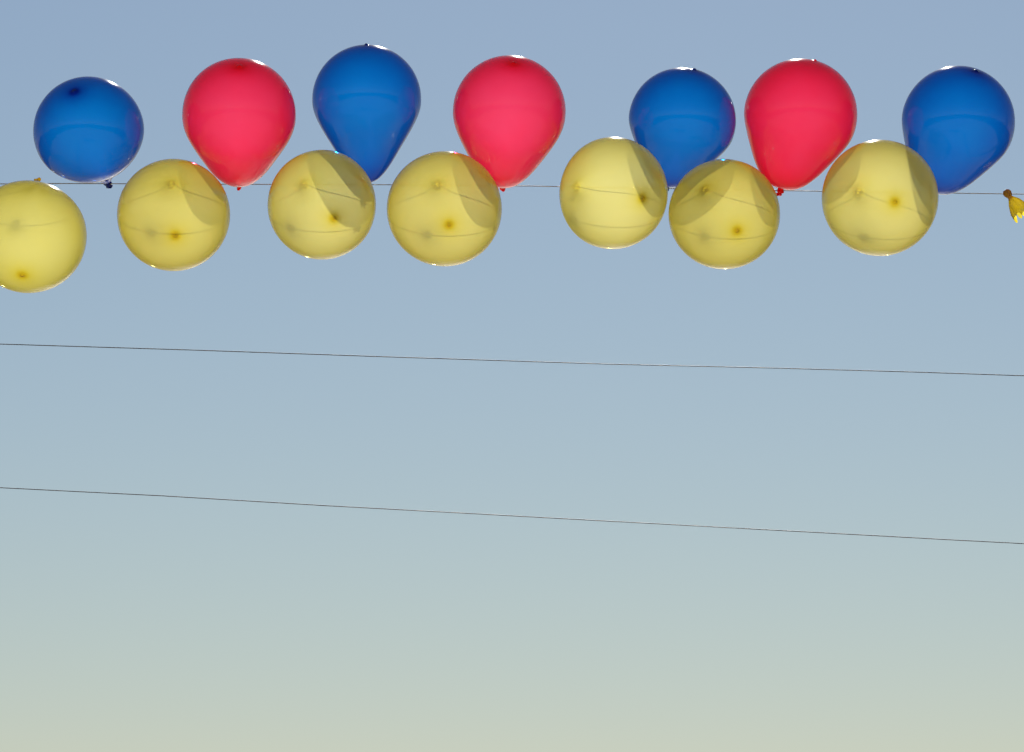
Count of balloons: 14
